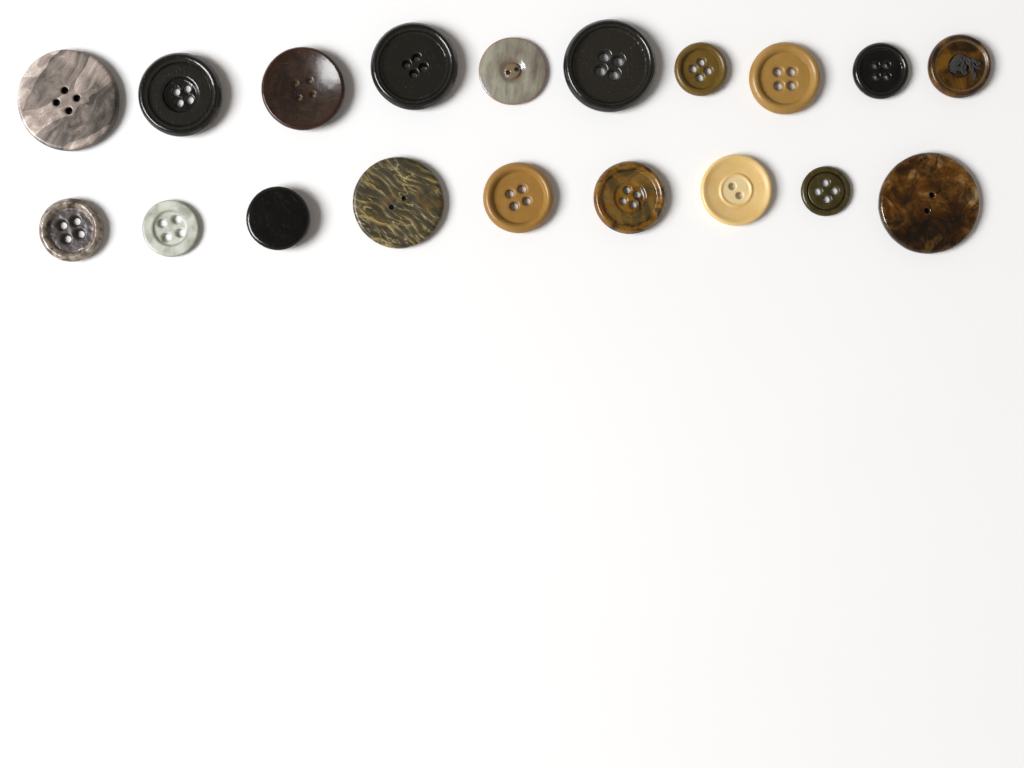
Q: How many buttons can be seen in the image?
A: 19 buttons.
